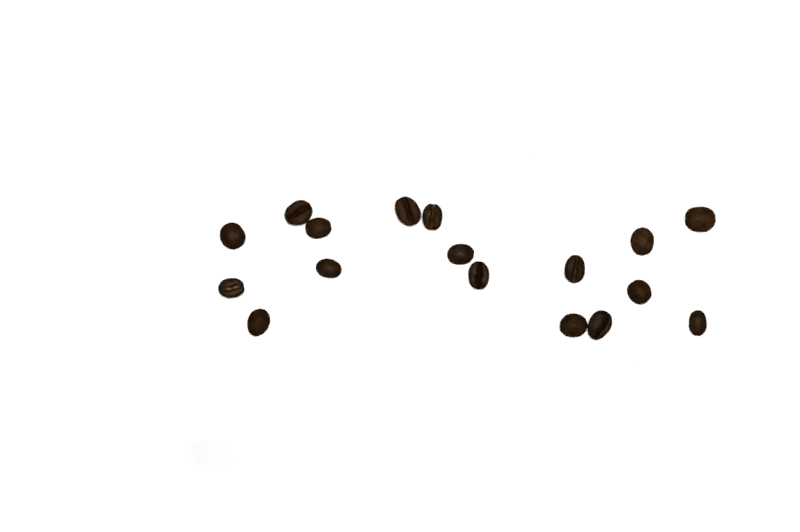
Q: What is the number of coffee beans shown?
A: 17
